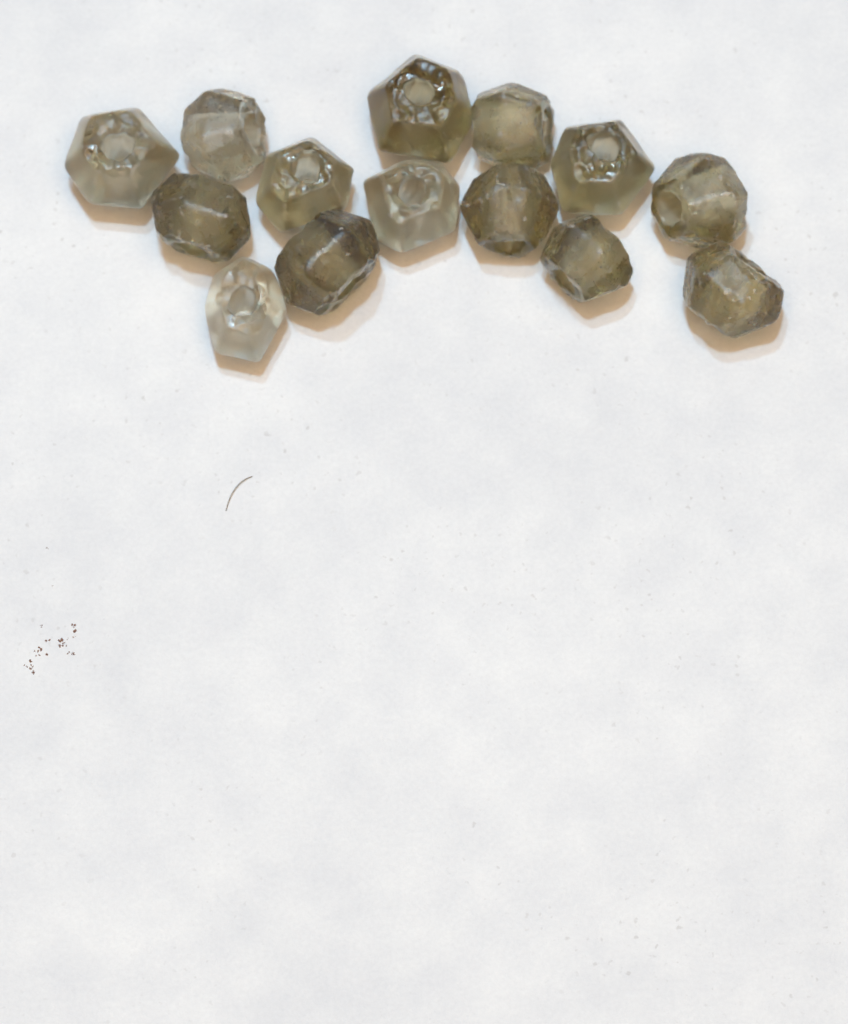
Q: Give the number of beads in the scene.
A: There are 14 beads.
